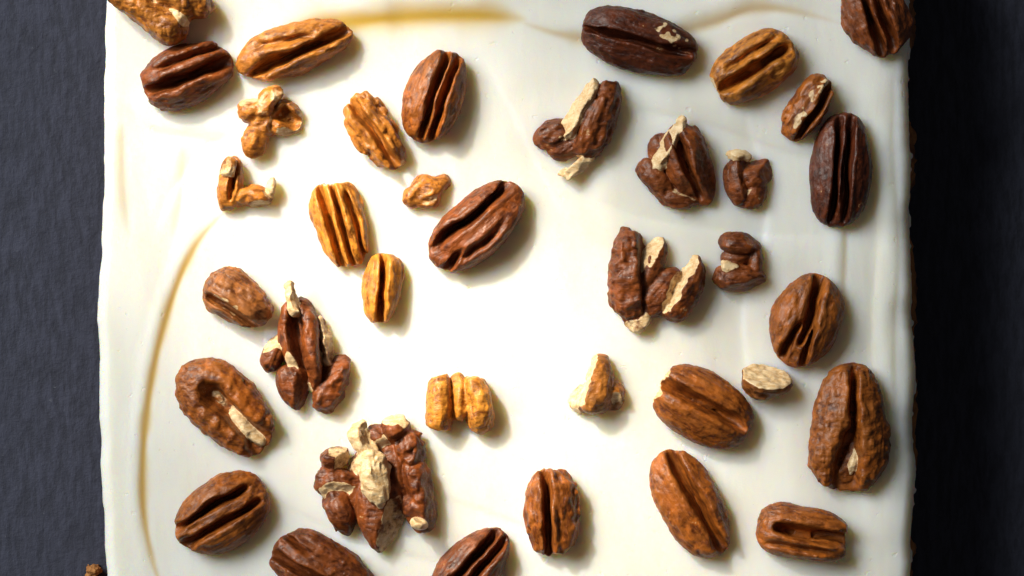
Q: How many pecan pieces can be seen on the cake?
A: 37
